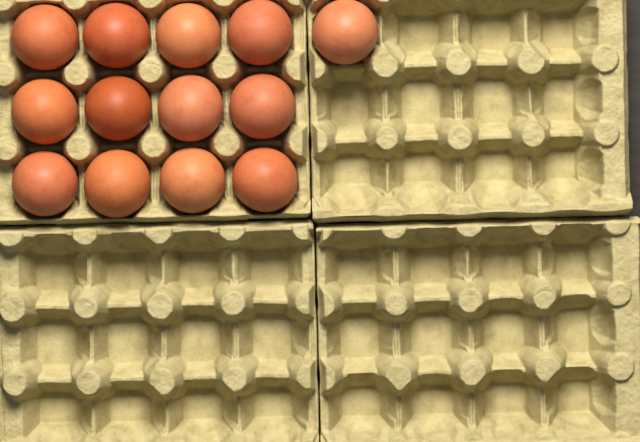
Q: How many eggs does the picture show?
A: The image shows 13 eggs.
